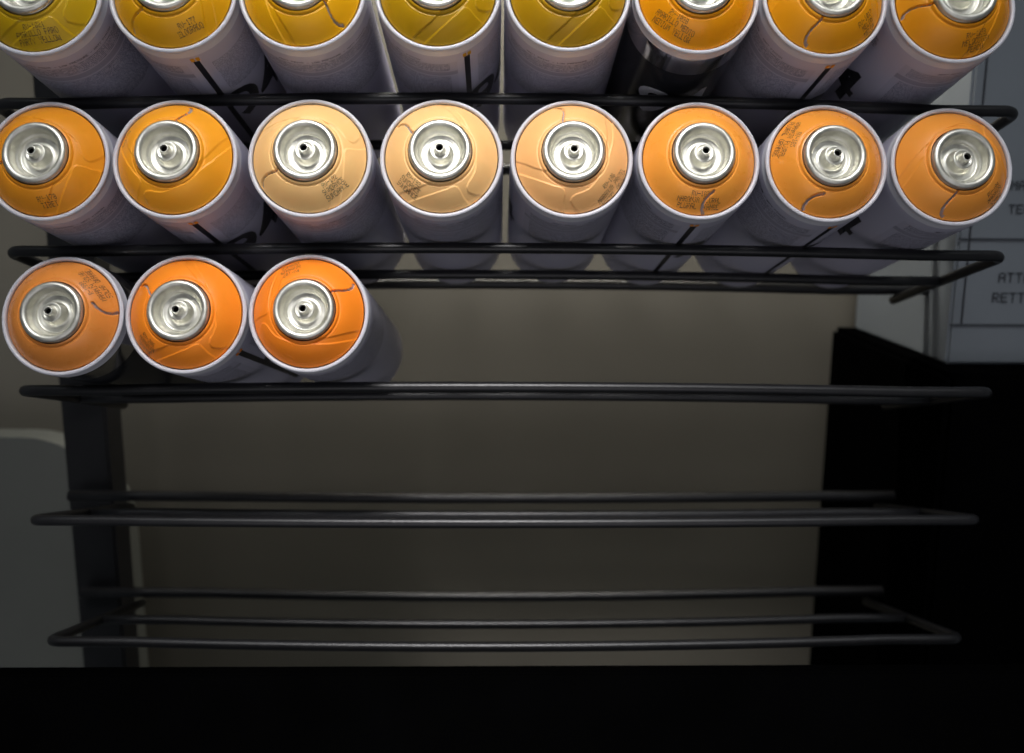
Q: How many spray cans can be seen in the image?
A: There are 19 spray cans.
